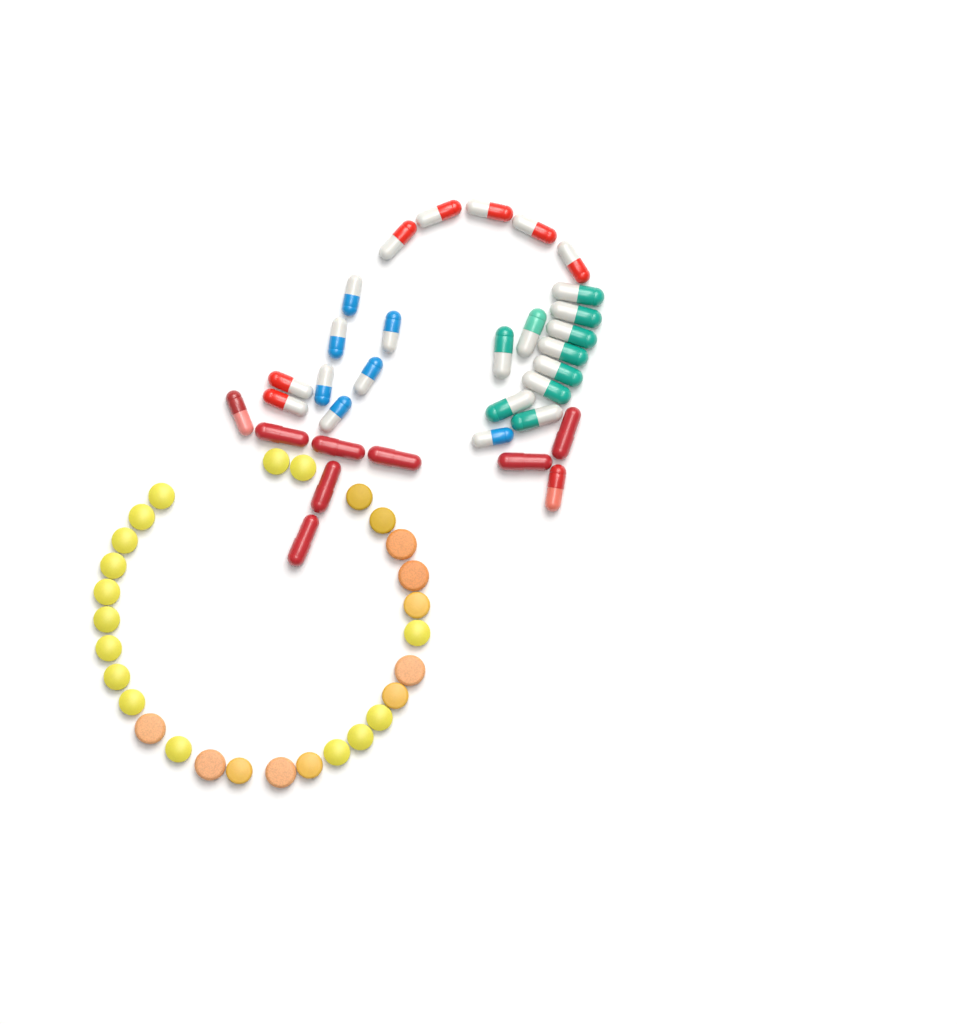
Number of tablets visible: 28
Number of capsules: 33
